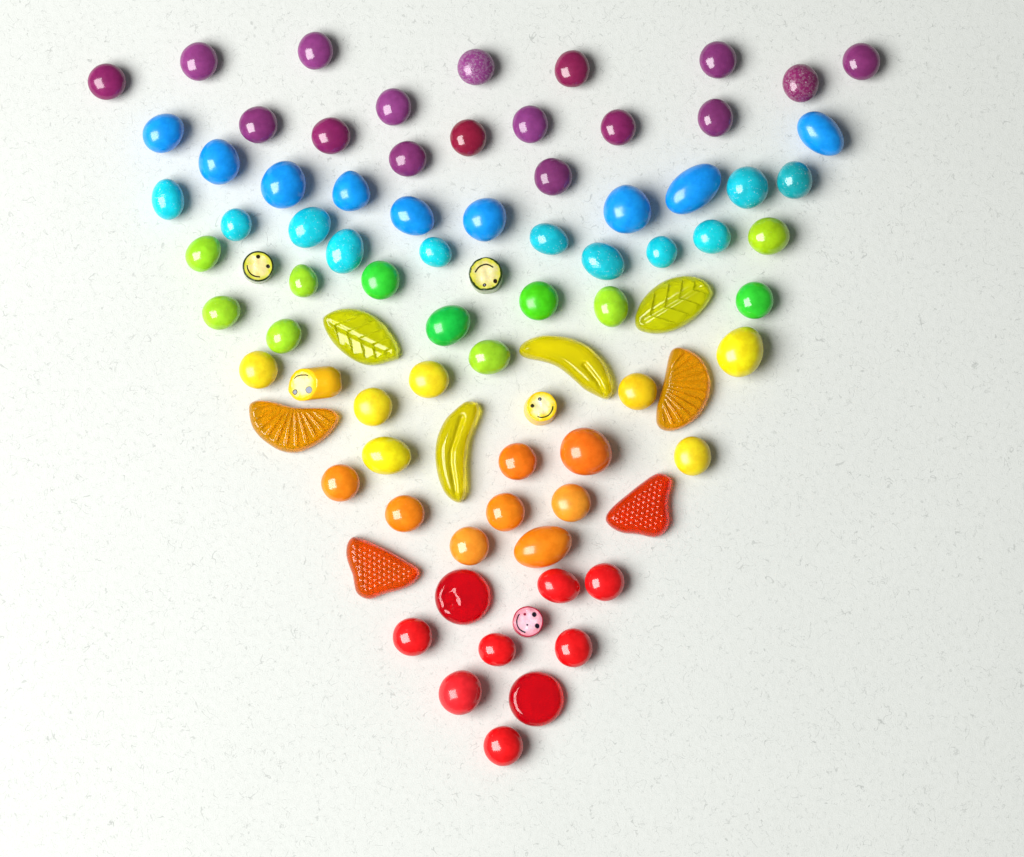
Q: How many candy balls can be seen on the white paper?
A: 70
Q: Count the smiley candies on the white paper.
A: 5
